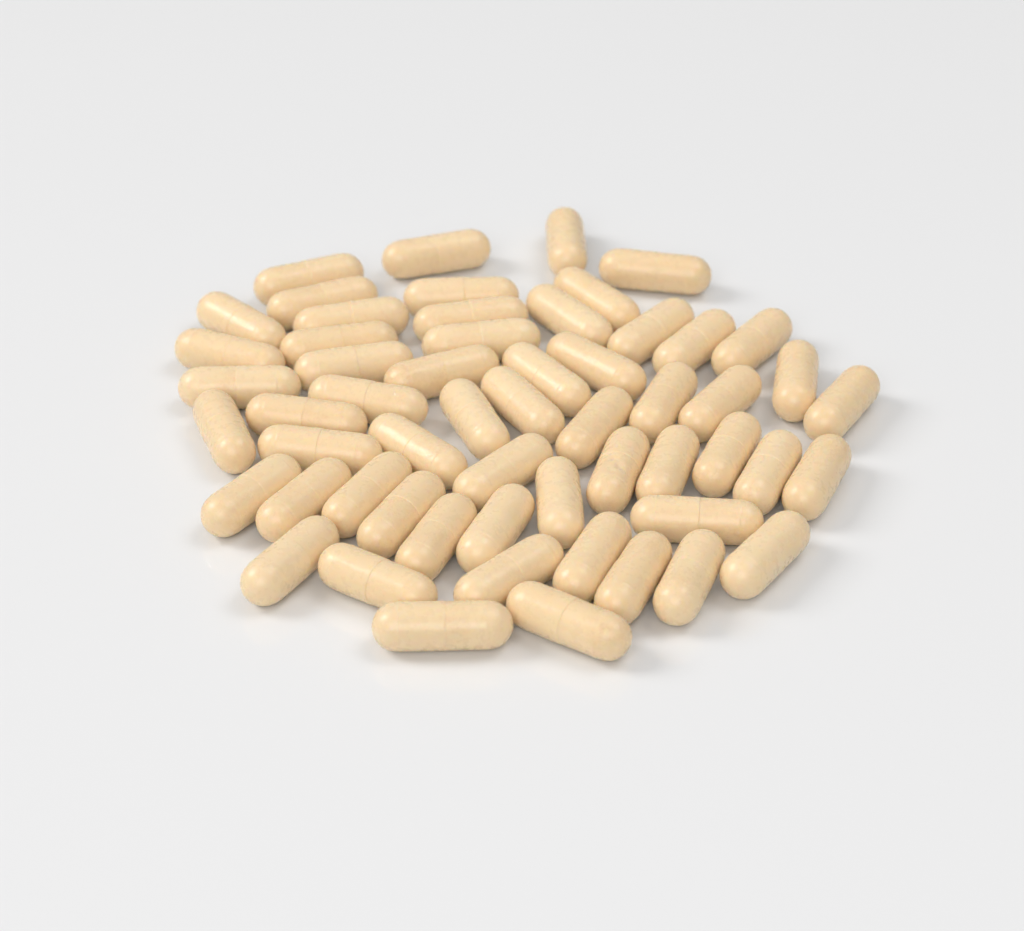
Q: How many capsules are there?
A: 57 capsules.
